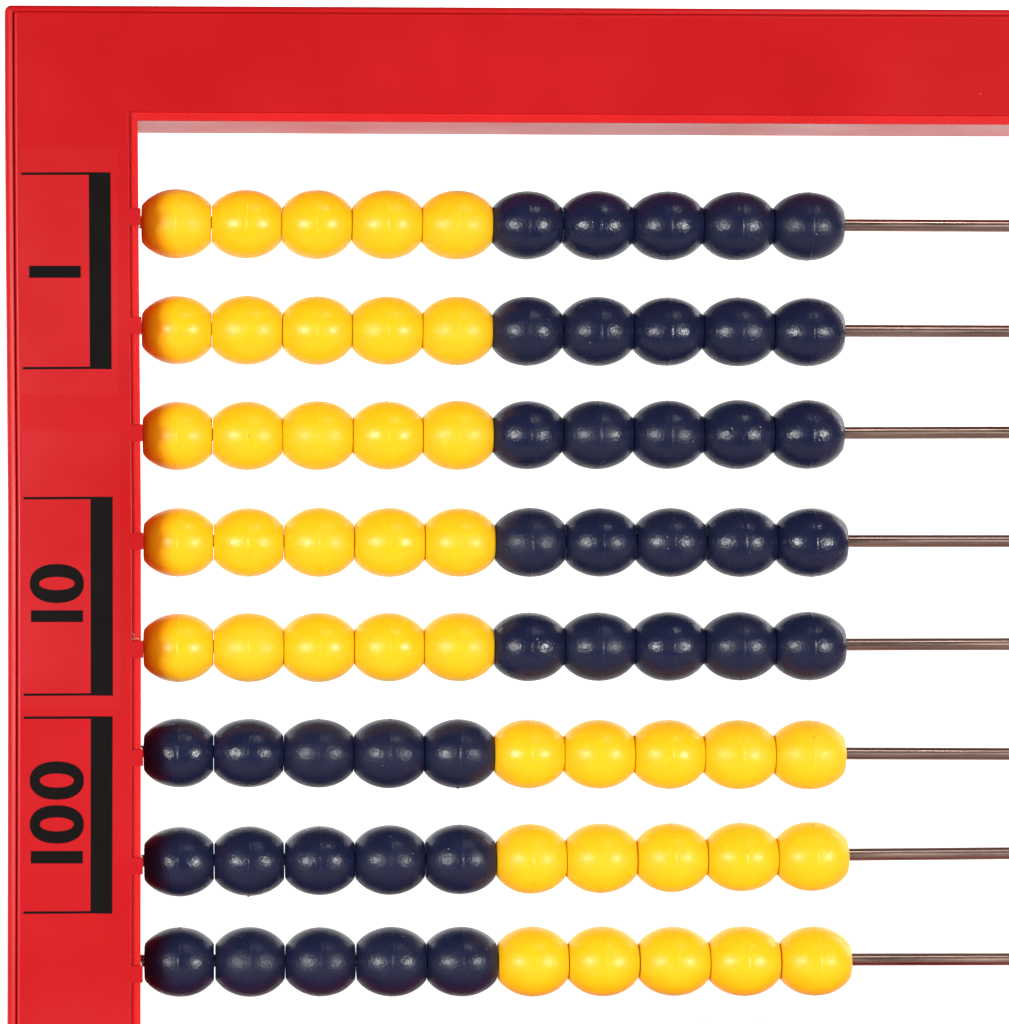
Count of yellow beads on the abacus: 40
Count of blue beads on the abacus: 40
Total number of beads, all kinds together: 80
